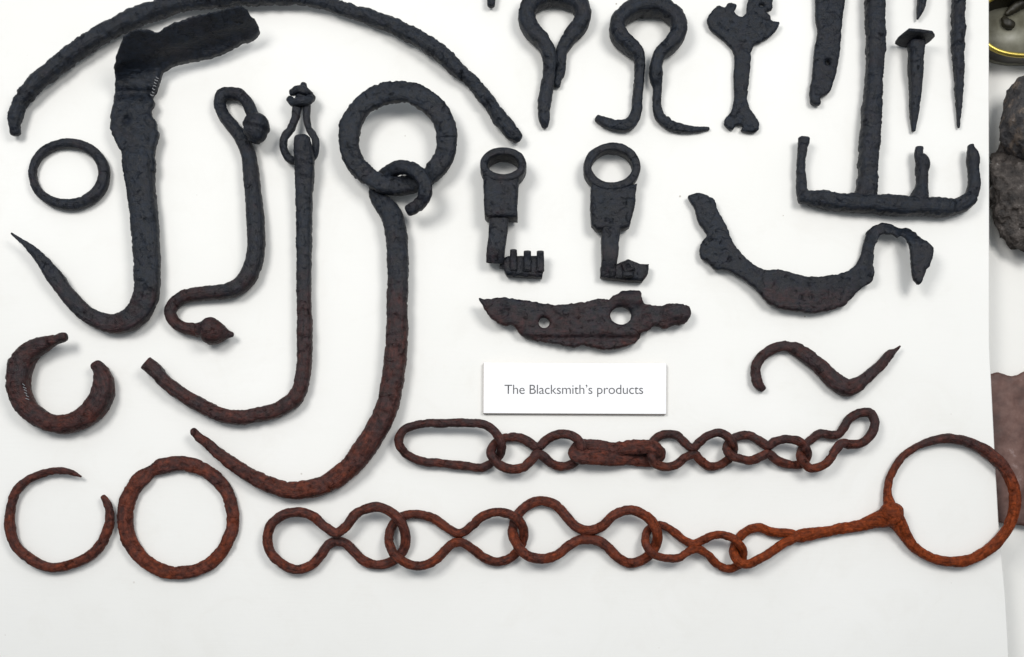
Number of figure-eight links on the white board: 8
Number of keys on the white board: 2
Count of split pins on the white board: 2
